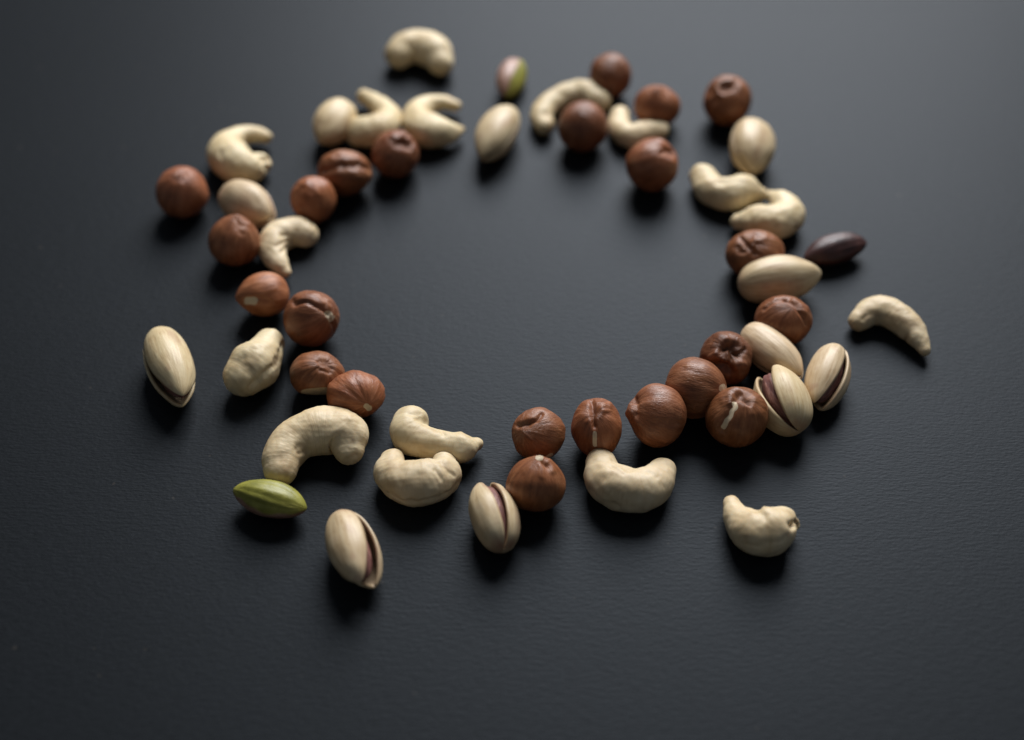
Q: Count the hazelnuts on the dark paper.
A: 23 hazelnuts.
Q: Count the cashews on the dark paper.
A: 16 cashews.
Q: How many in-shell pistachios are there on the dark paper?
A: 11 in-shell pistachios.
